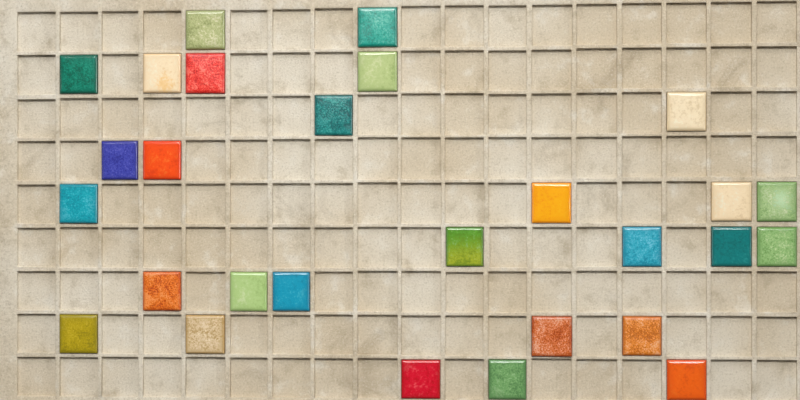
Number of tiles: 28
